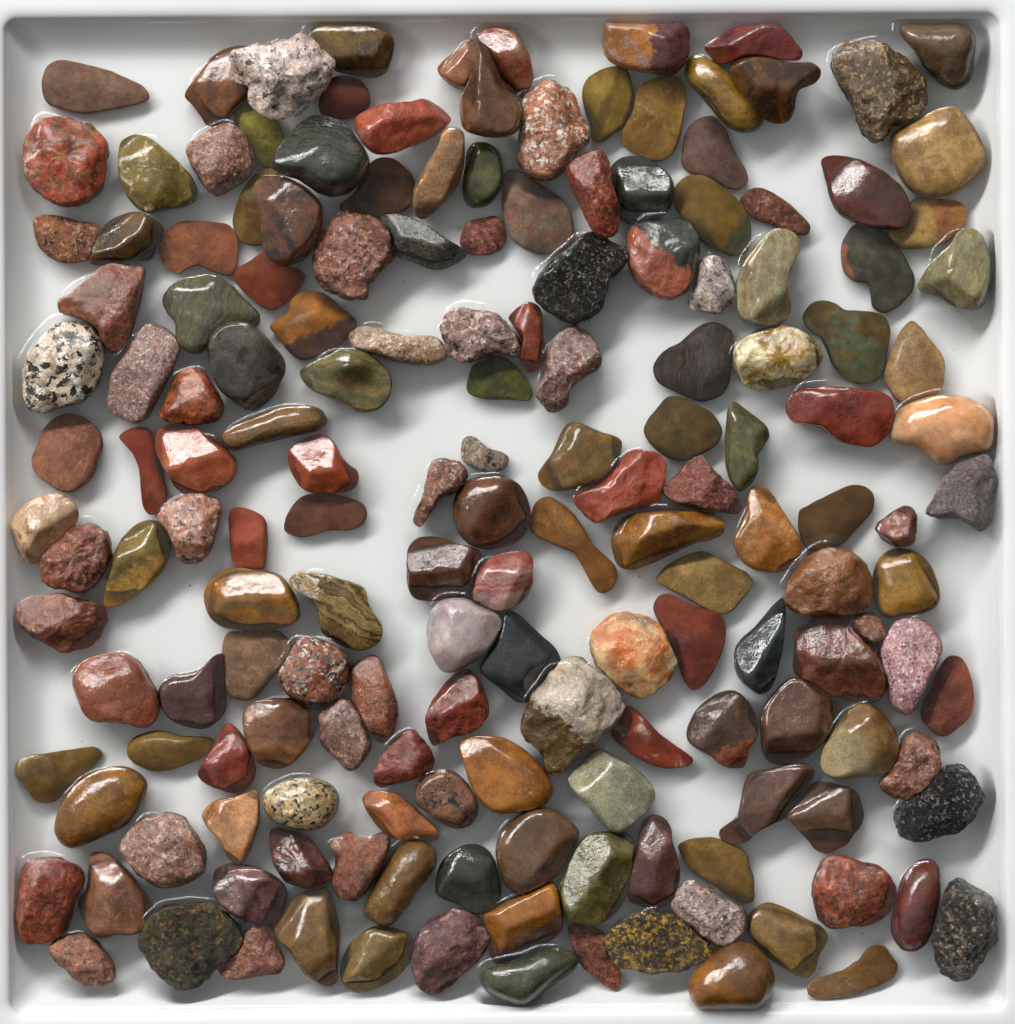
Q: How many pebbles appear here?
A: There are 168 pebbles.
